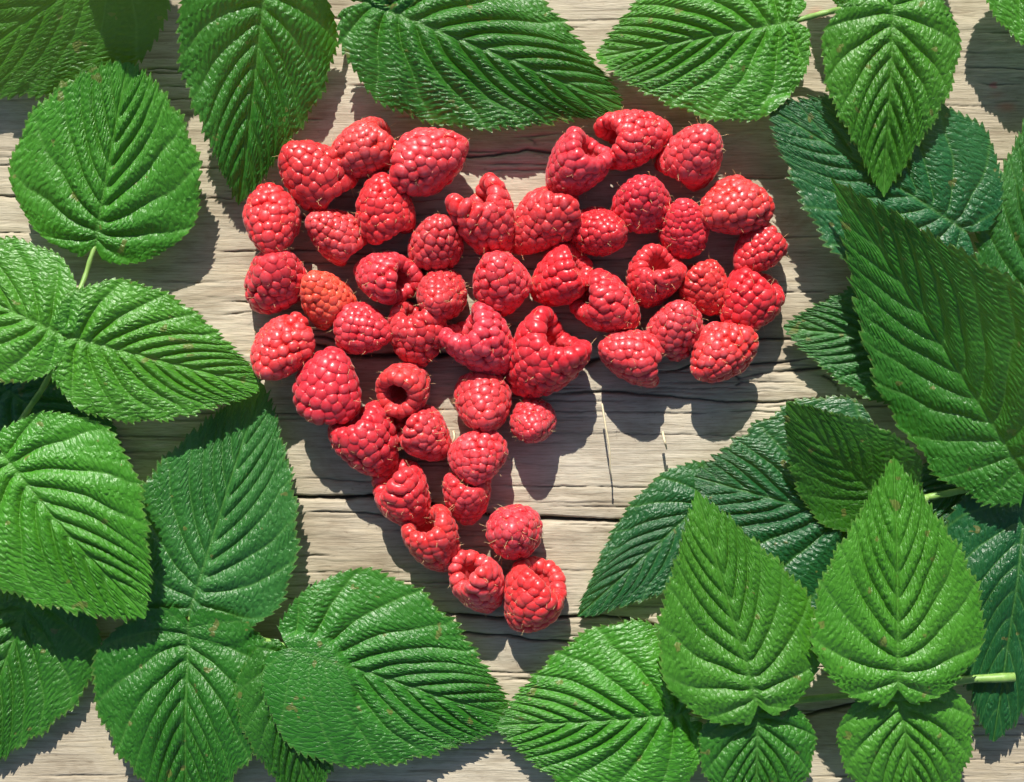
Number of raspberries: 48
